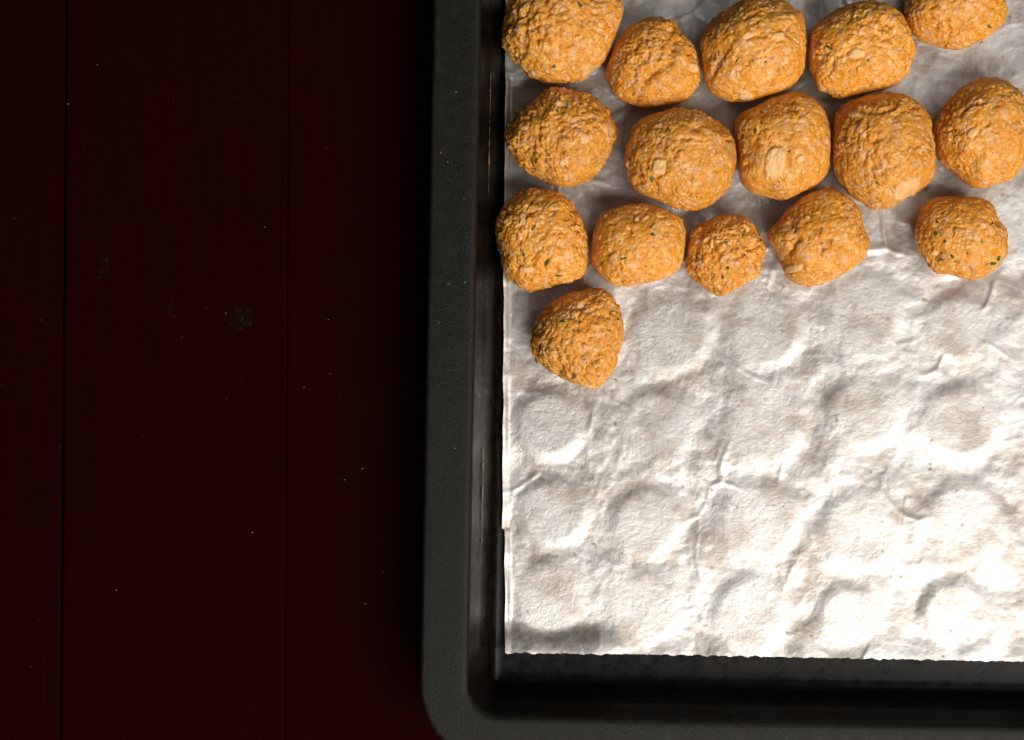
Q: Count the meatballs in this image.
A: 16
